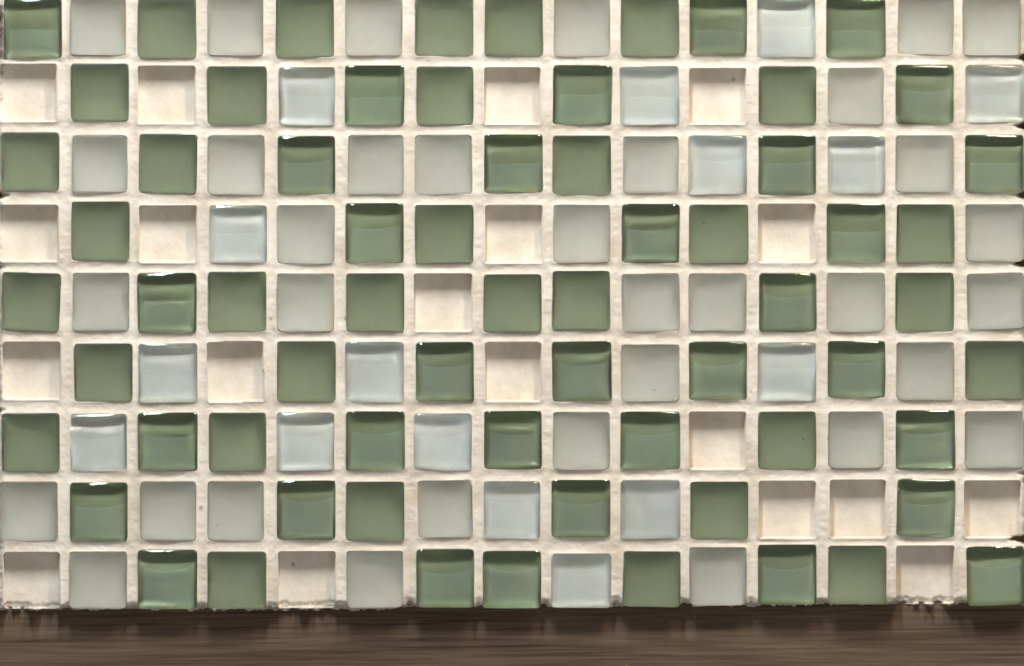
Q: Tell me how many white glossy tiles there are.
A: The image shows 16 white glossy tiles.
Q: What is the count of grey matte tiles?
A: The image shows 34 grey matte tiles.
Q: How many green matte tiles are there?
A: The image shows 33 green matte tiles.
